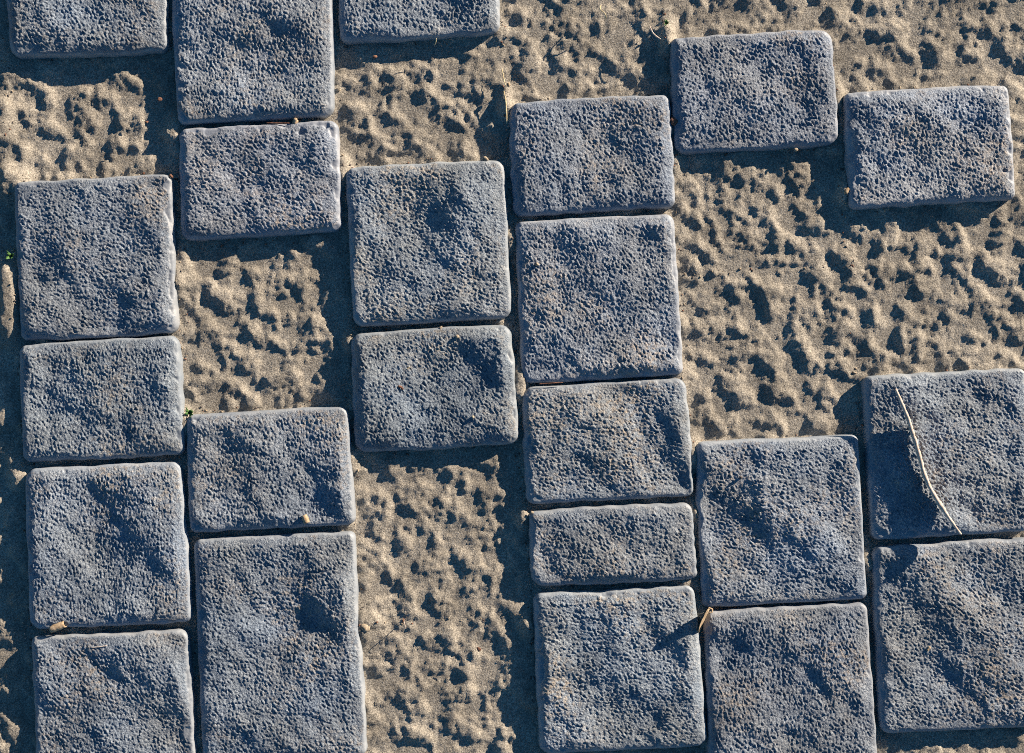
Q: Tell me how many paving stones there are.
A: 23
